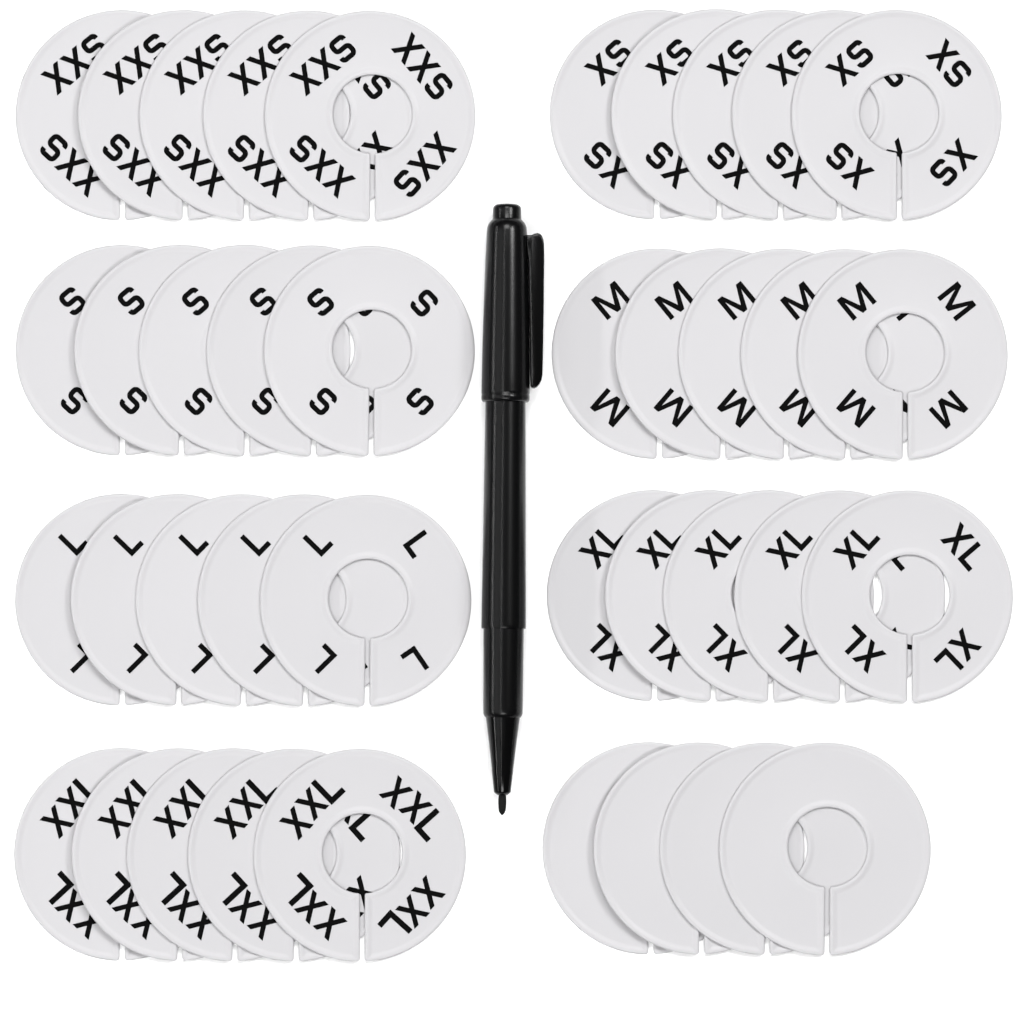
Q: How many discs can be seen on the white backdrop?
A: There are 39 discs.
